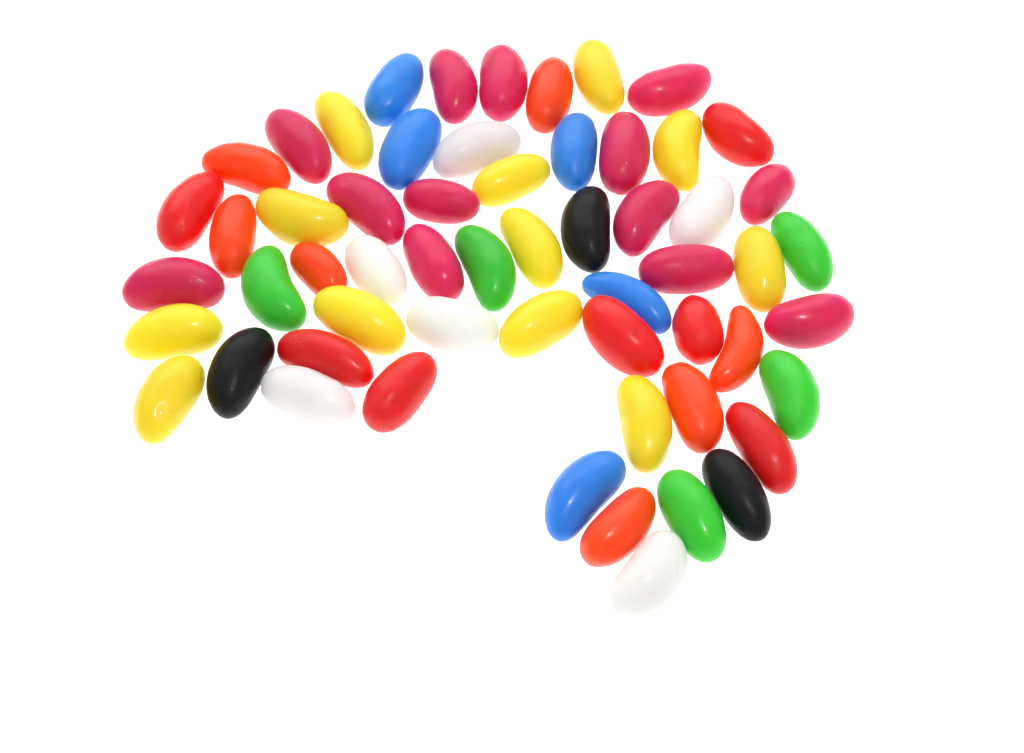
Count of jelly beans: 58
